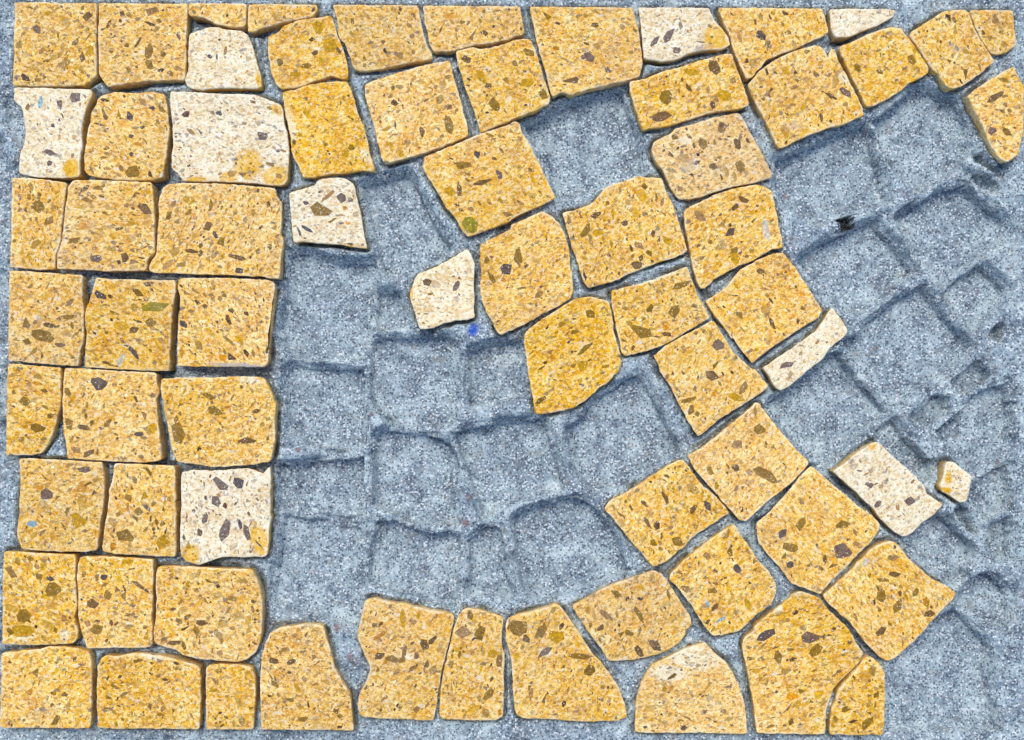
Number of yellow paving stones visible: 58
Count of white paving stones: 11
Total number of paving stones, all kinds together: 69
